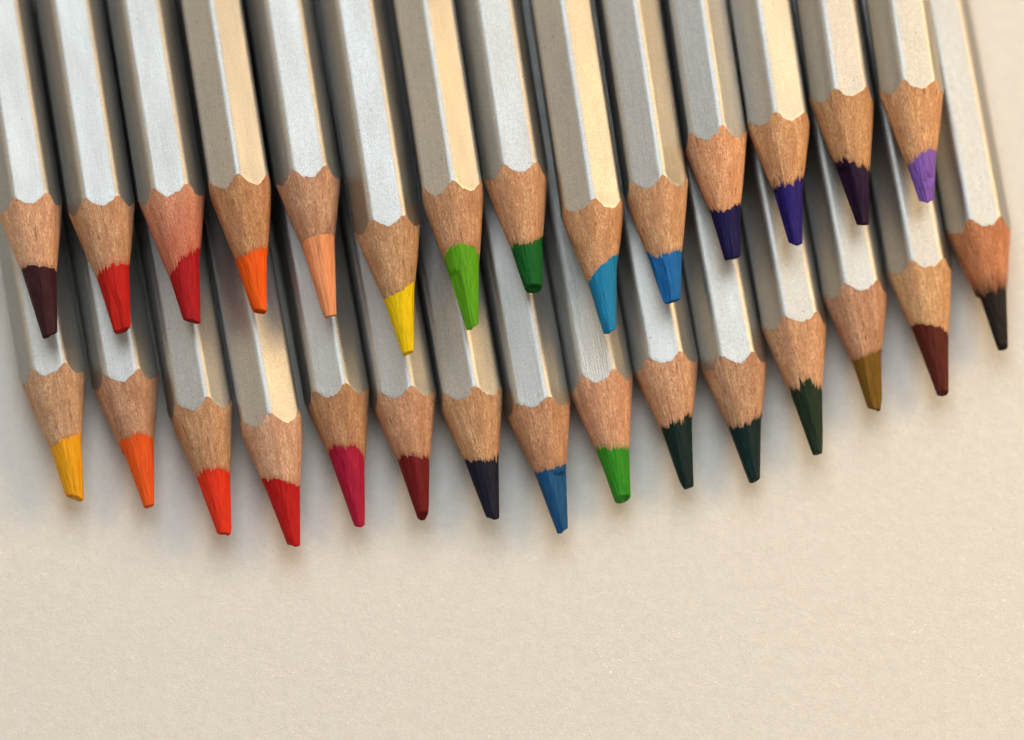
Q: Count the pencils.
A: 29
